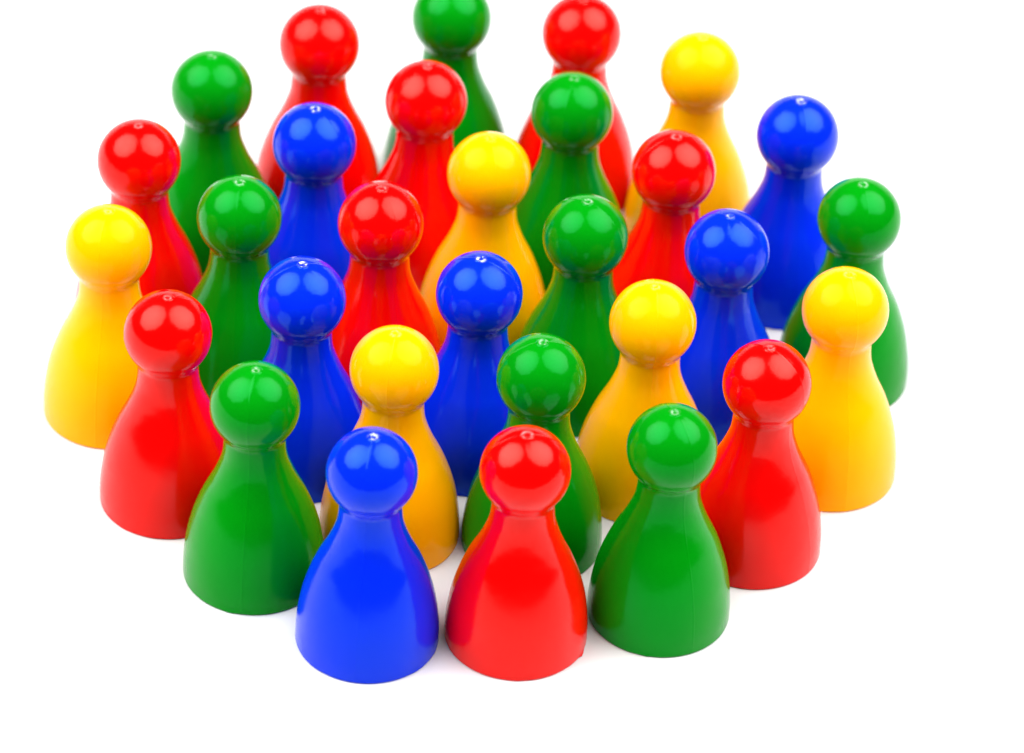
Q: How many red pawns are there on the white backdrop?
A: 9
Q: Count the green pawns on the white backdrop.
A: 9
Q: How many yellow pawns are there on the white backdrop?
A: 6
